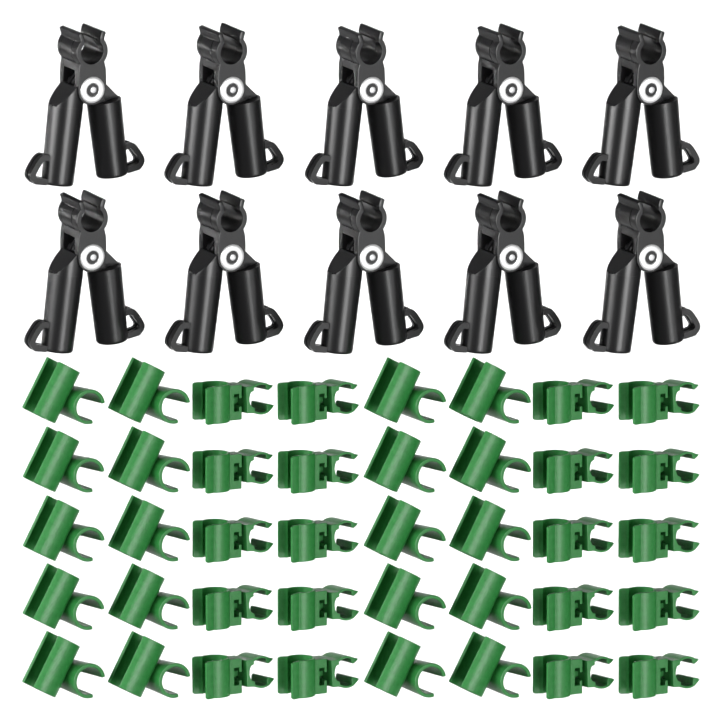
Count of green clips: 40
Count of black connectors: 10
